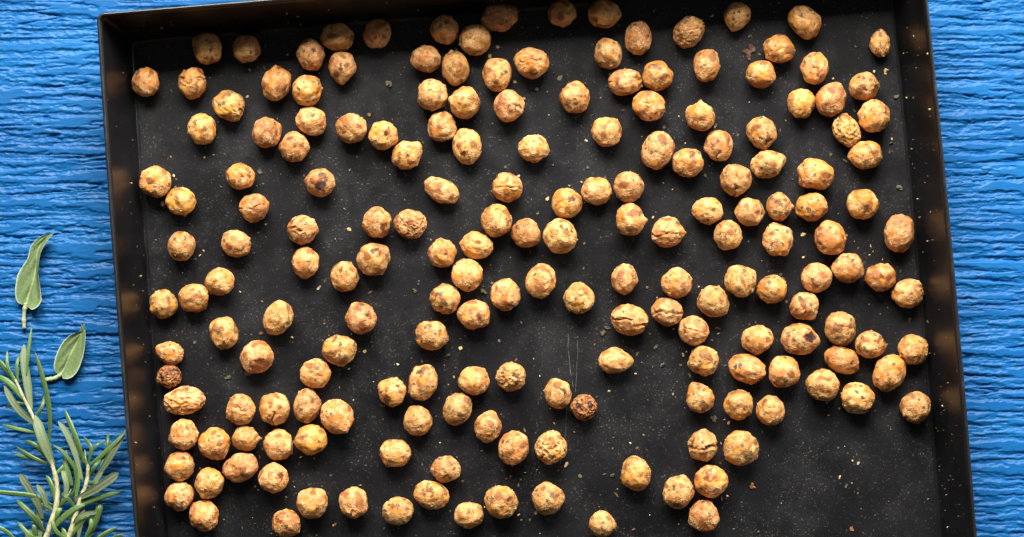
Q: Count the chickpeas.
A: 188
